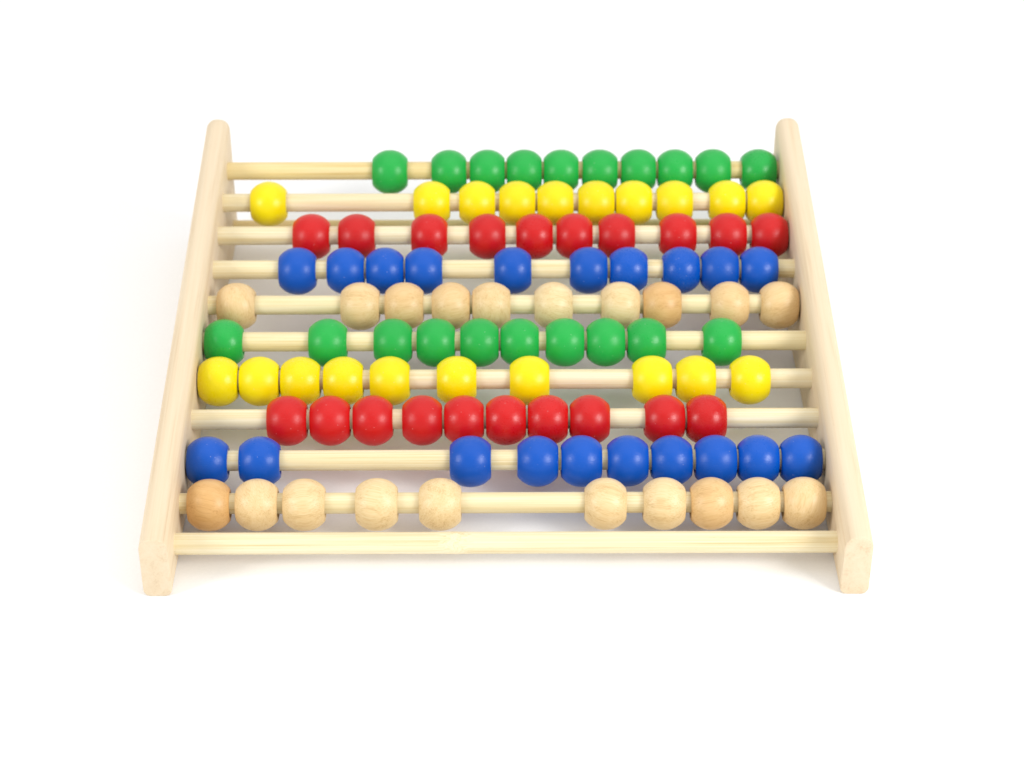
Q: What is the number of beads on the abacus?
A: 100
